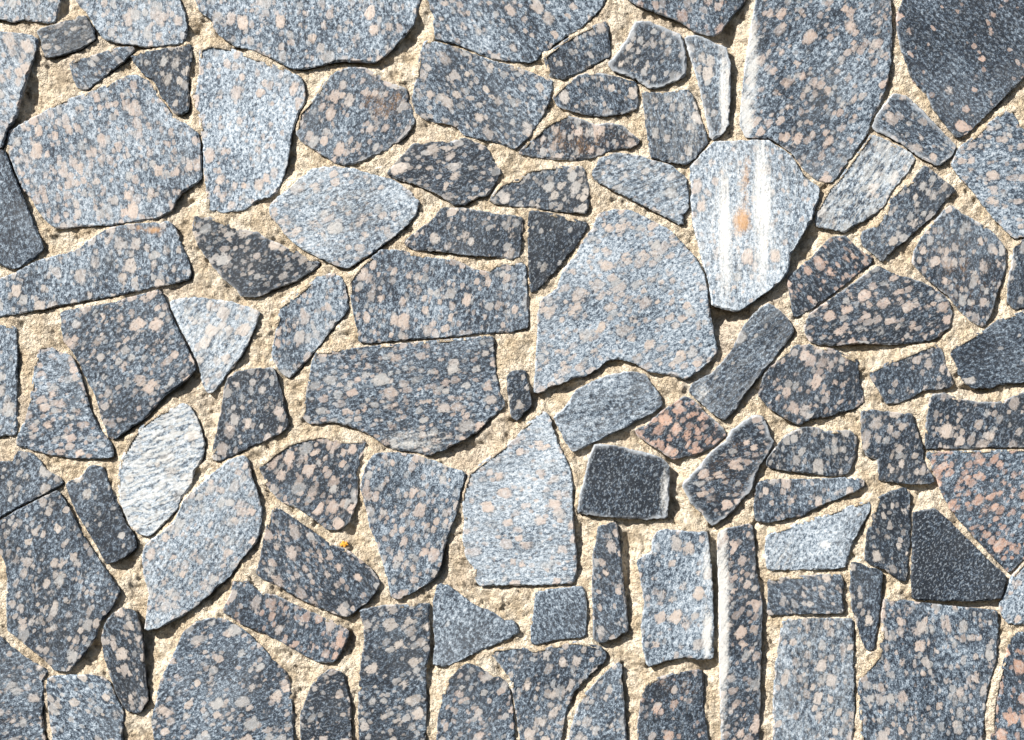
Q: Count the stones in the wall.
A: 96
